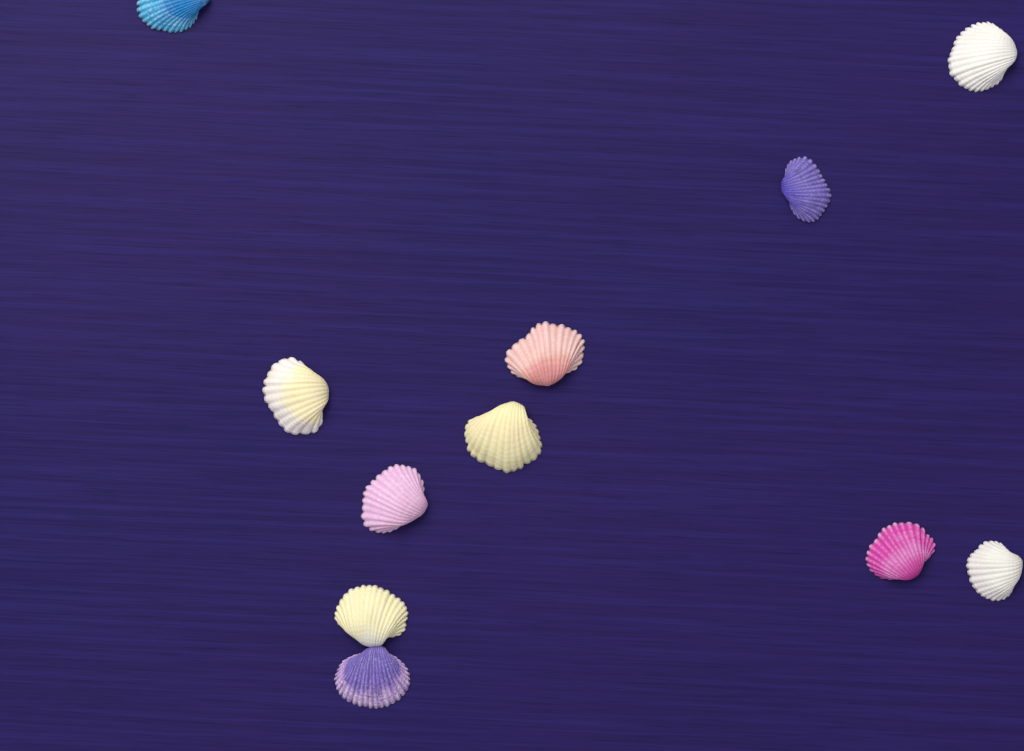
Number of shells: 11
